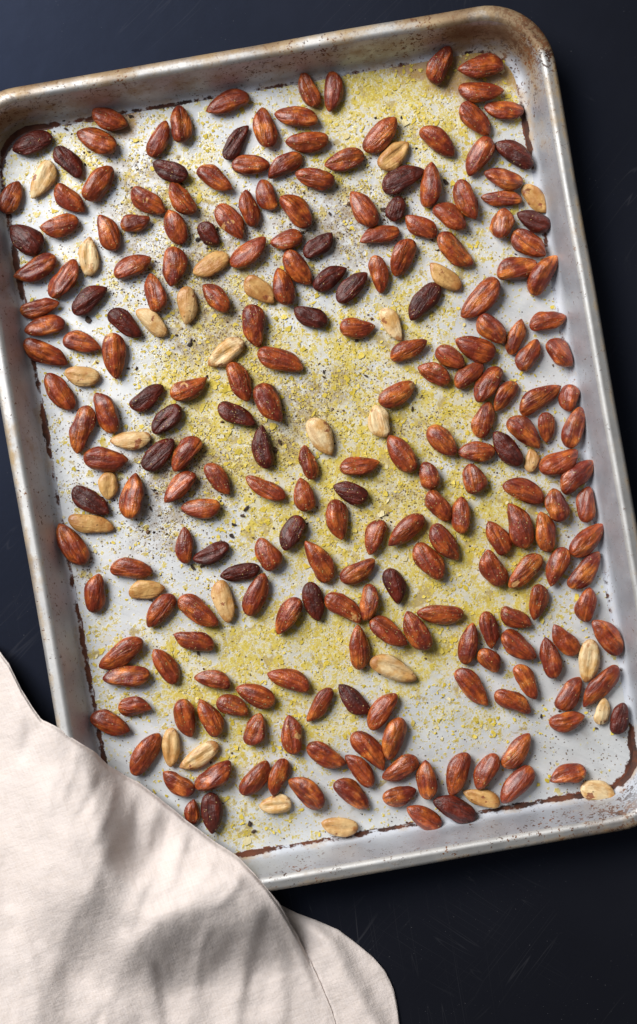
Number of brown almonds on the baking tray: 200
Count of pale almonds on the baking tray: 29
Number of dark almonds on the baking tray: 34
